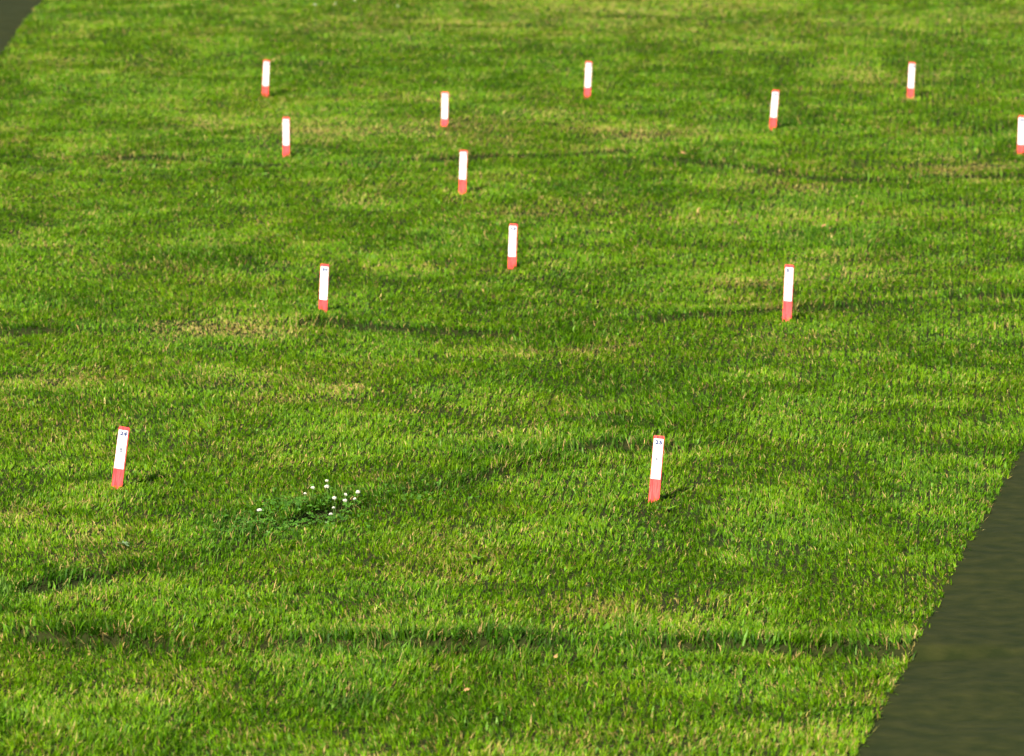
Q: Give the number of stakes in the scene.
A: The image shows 13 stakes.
